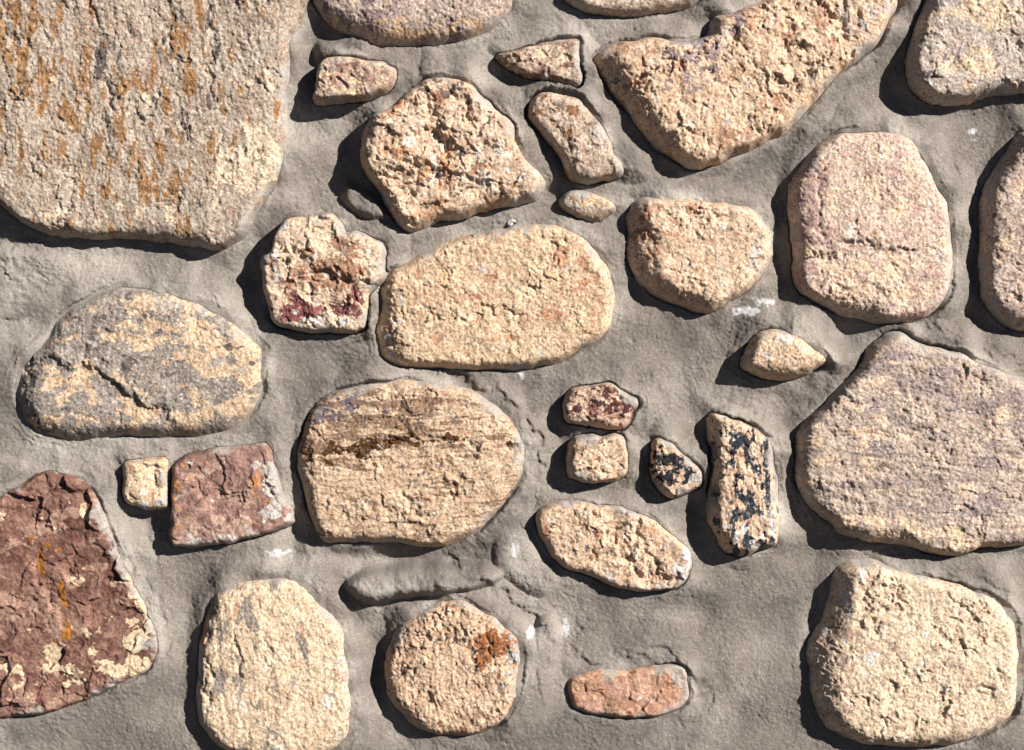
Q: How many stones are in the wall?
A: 31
